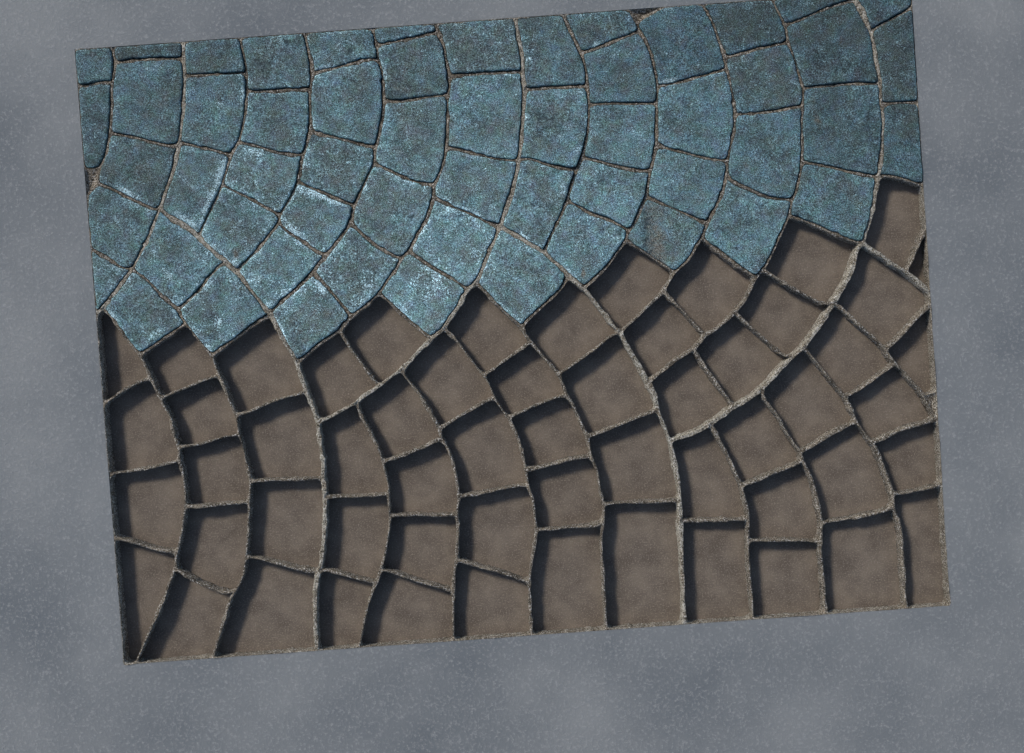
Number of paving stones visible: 57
